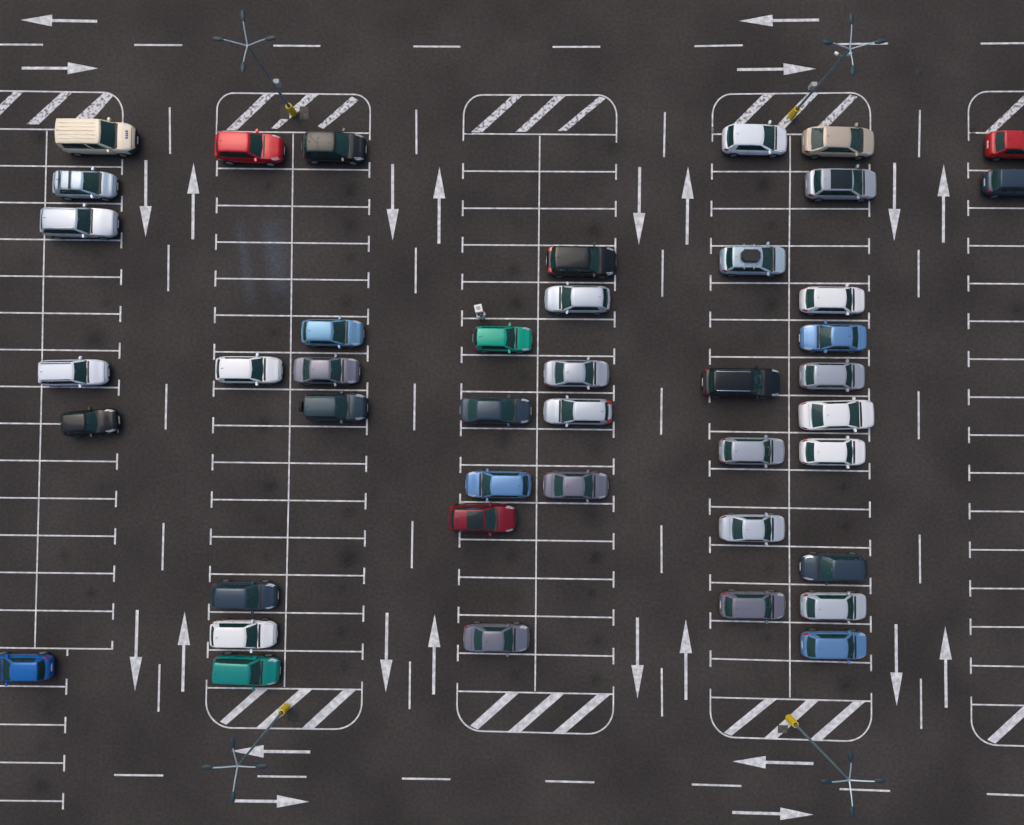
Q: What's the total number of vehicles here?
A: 43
